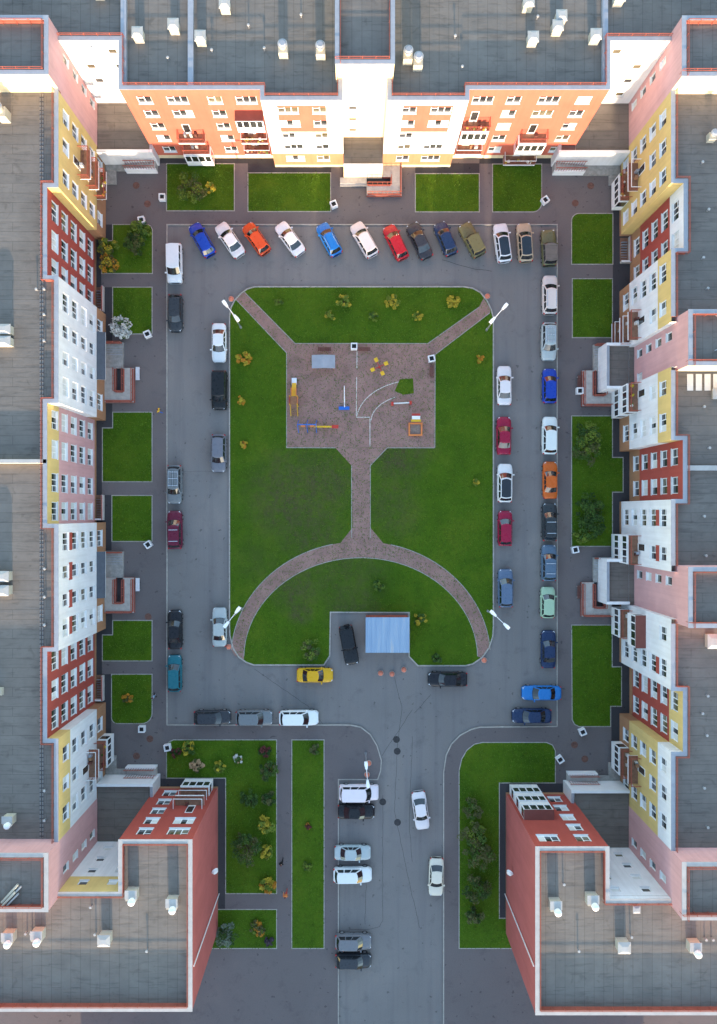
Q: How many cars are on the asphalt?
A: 53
